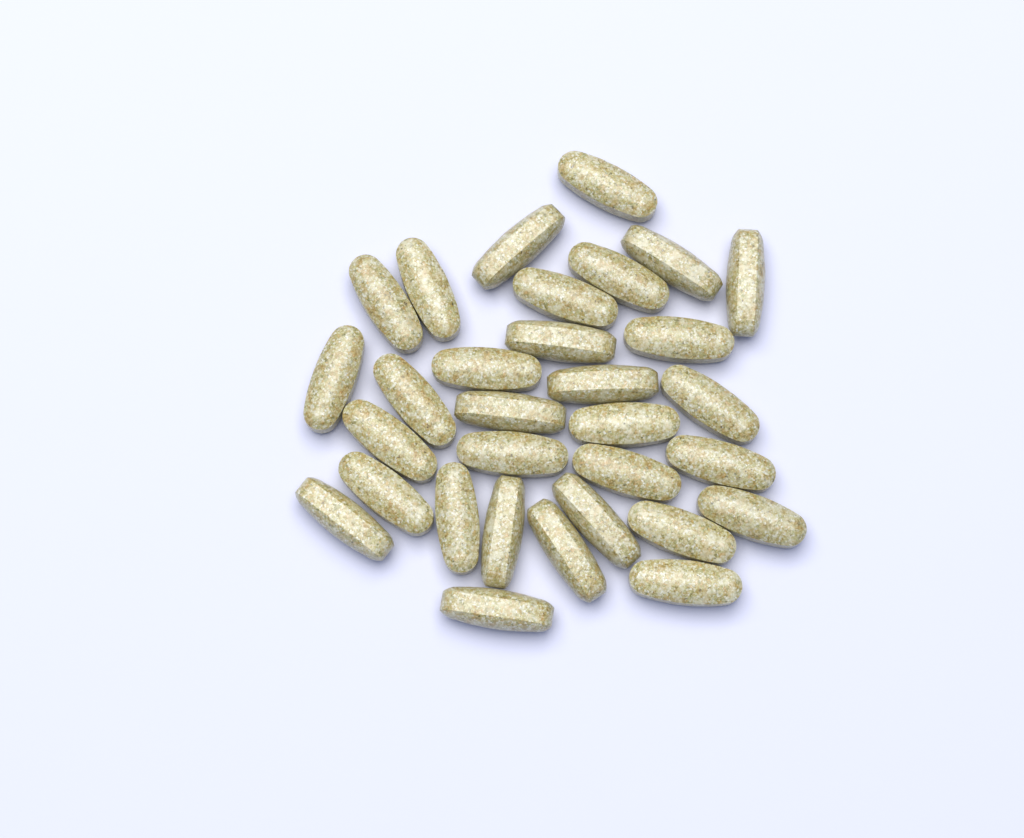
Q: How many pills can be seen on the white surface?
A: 31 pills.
